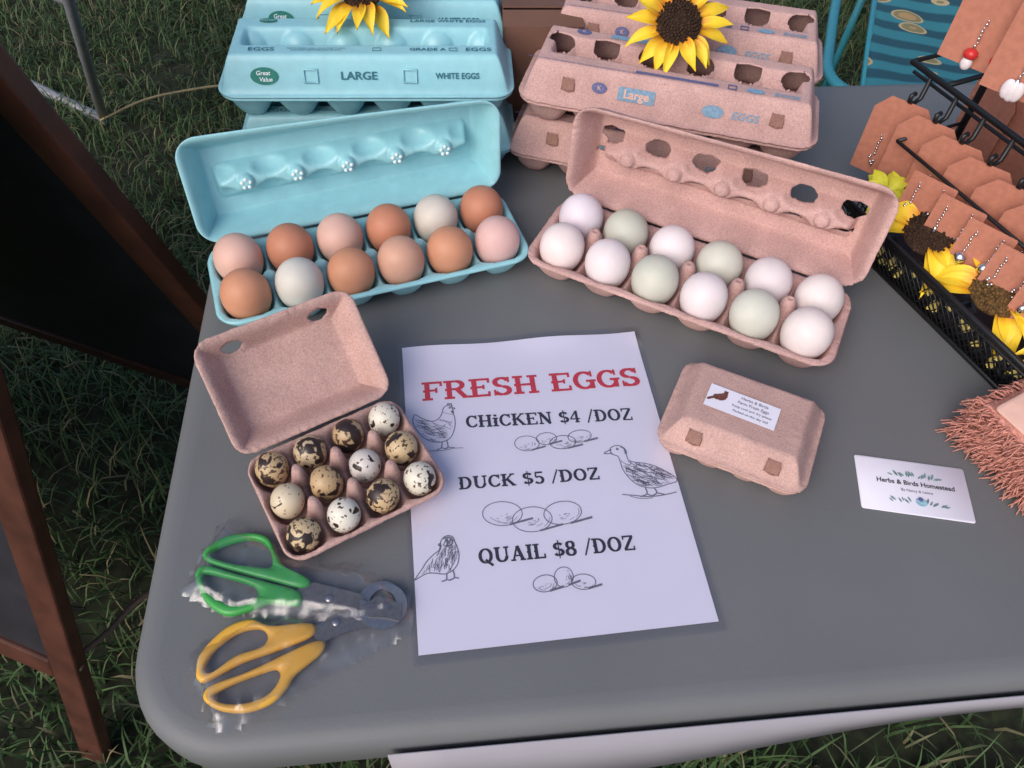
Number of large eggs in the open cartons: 24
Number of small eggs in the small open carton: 12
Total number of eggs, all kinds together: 36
